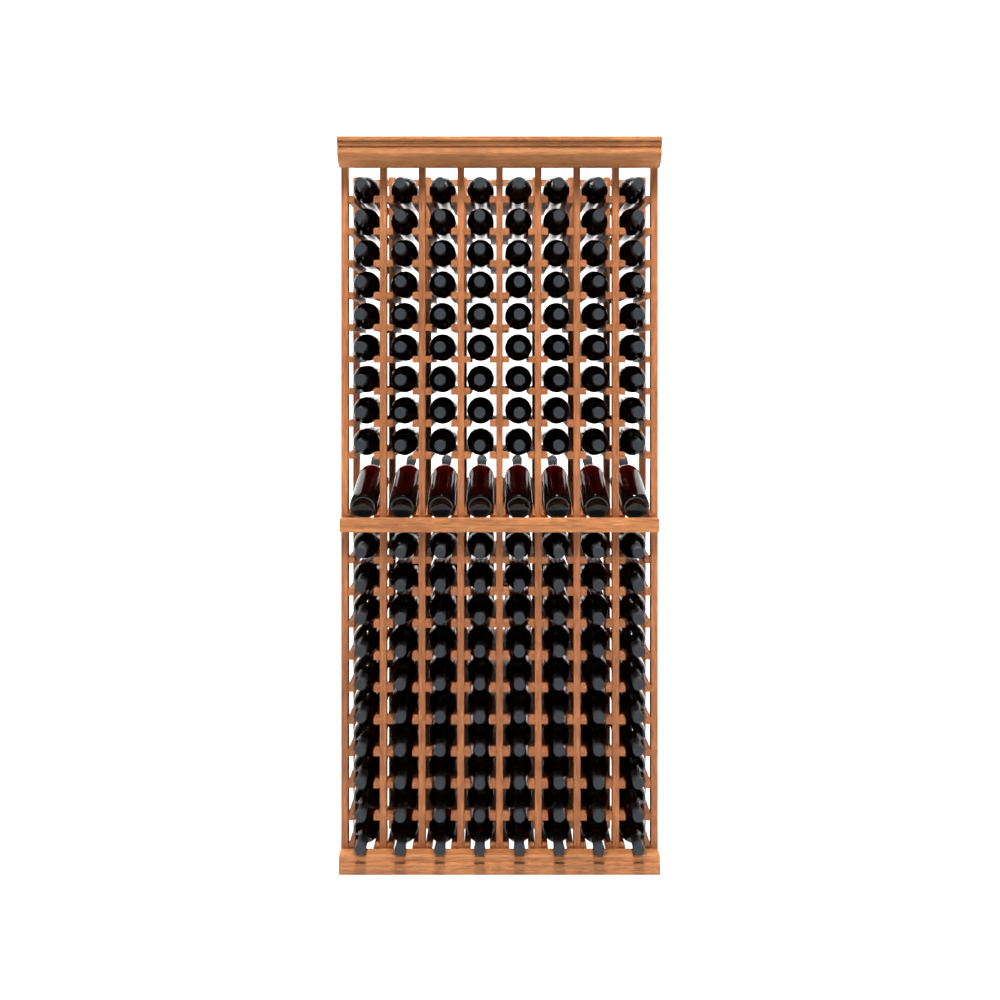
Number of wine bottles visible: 160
